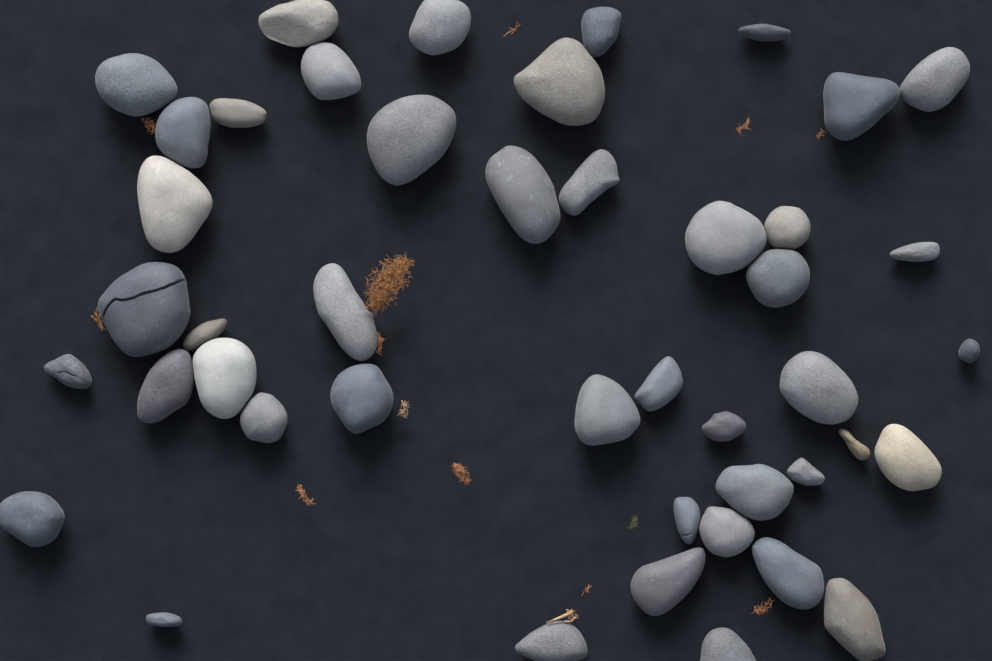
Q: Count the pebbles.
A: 45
